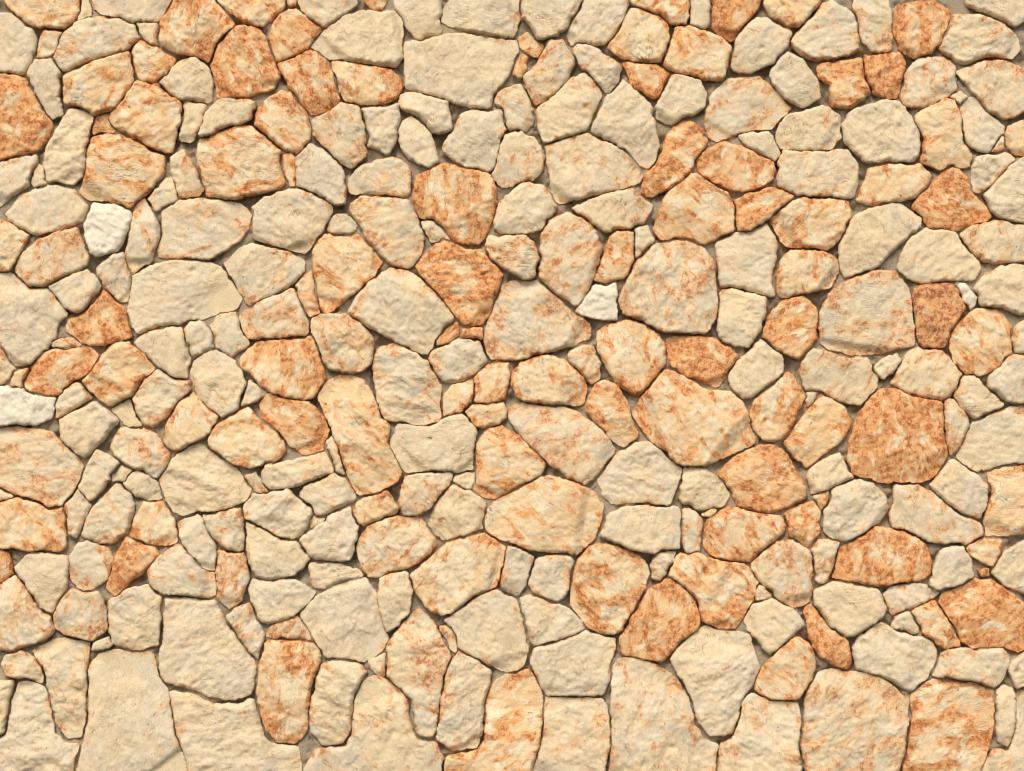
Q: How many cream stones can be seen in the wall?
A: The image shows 200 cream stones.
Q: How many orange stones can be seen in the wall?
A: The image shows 96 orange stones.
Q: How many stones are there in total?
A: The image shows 296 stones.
